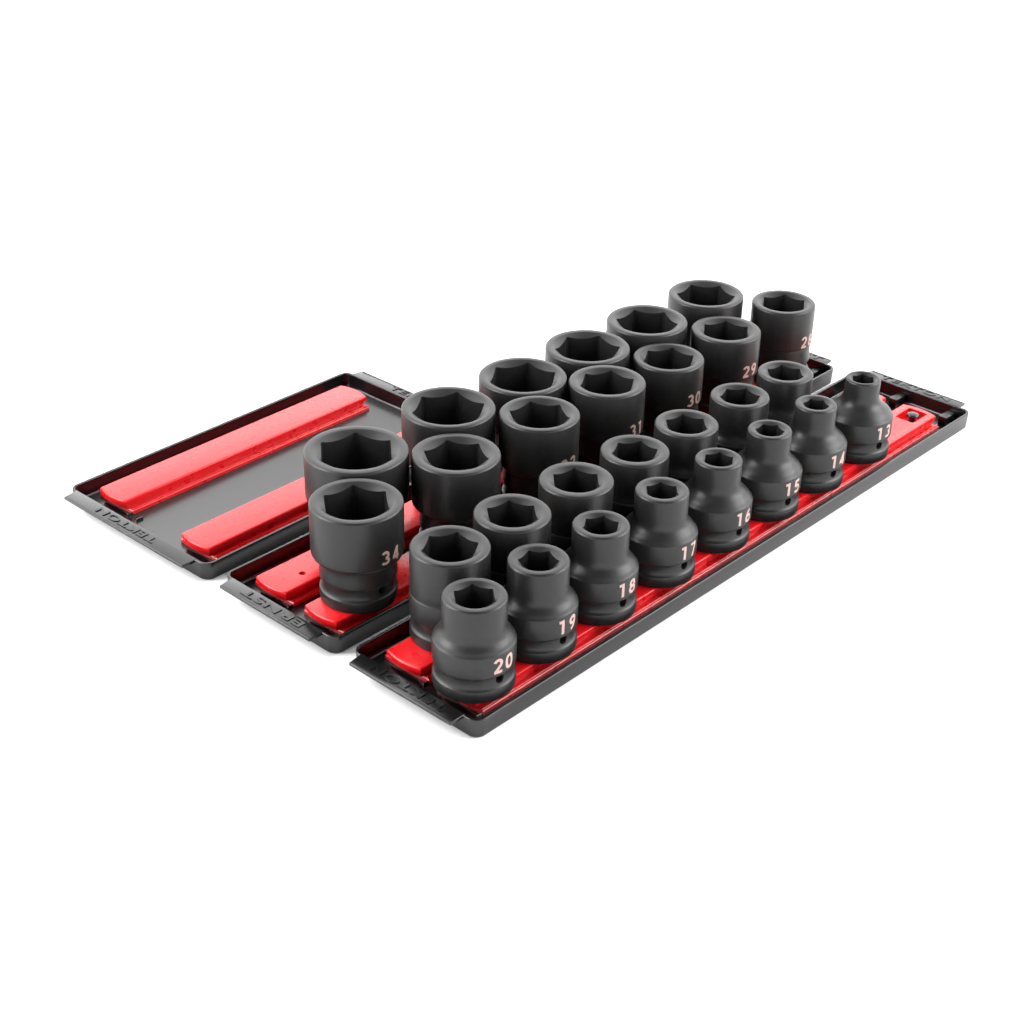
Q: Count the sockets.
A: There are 28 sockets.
